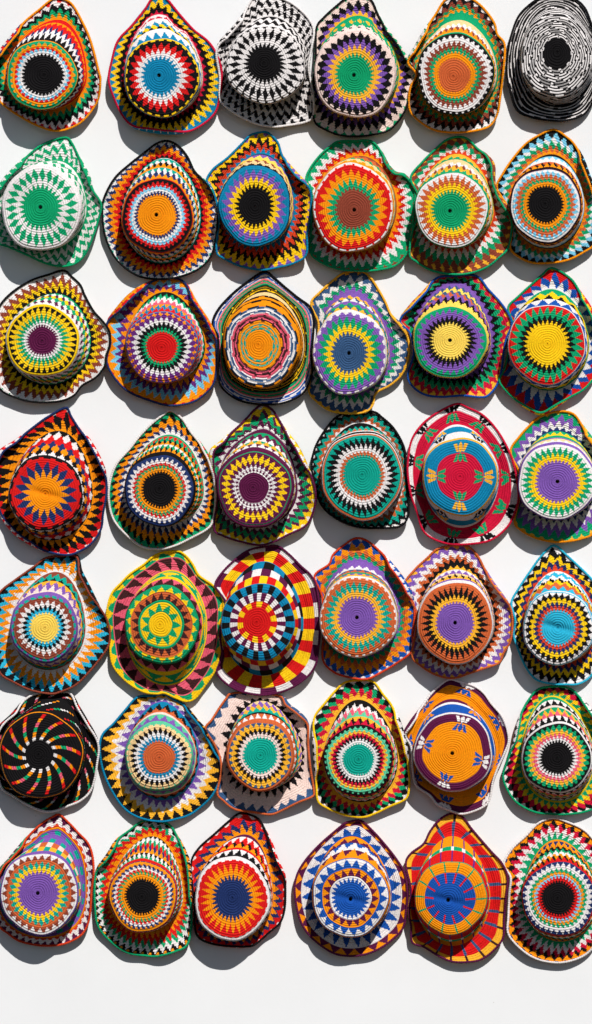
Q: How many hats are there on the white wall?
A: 42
